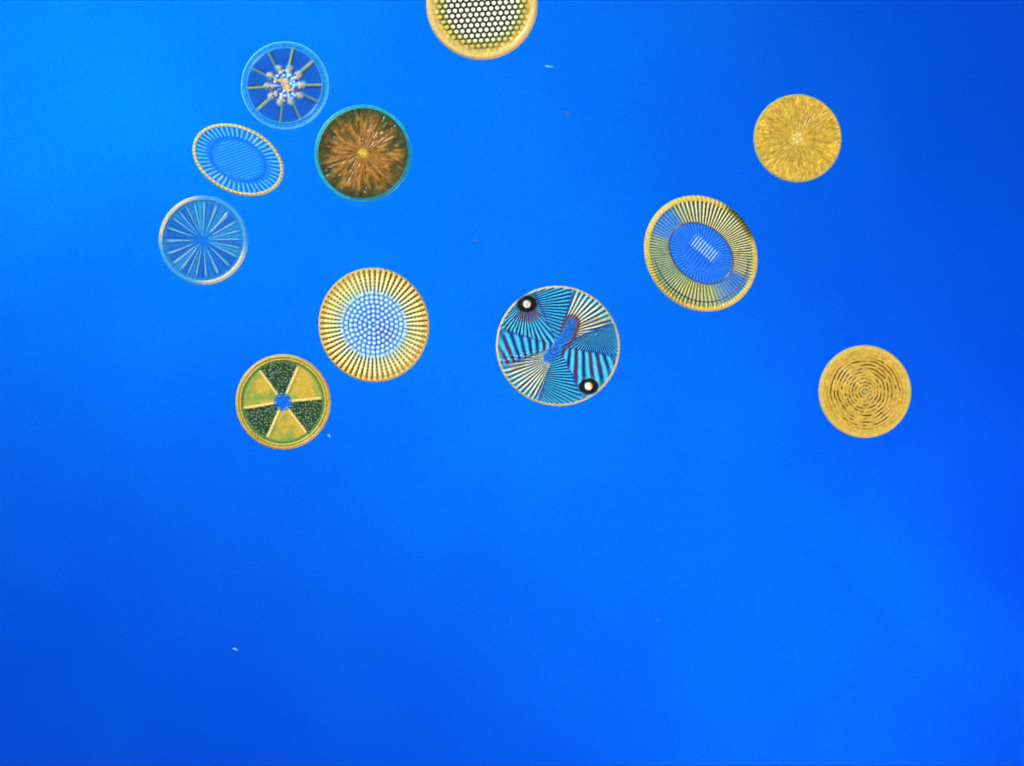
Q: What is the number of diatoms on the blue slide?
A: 11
